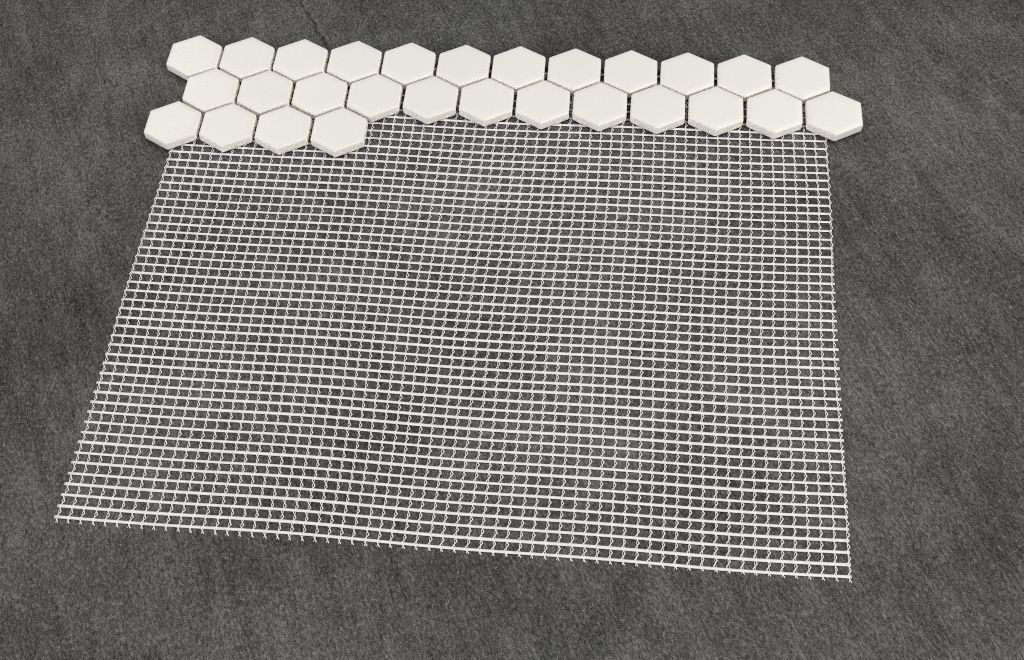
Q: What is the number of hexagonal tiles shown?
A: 28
